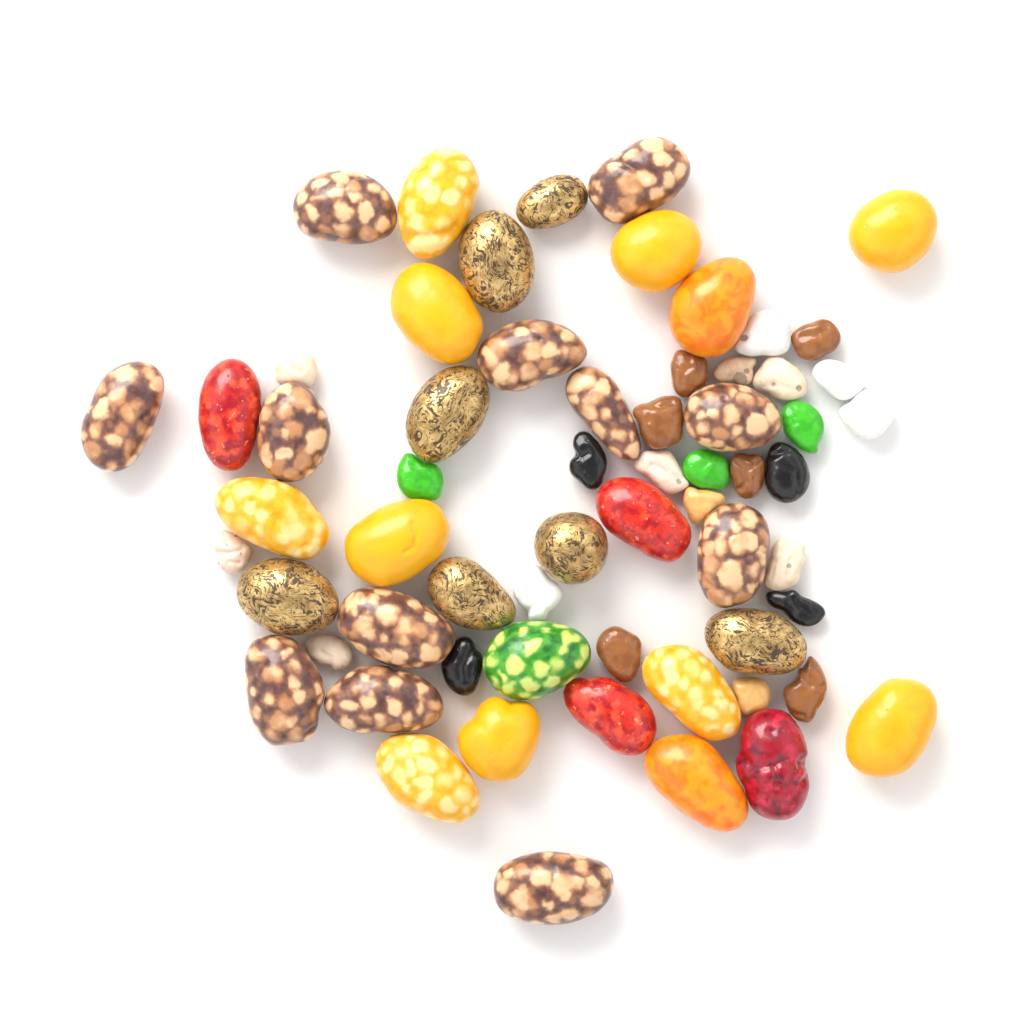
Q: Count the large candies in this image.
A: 36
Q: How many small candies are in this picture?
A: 26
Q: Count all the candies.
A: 62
